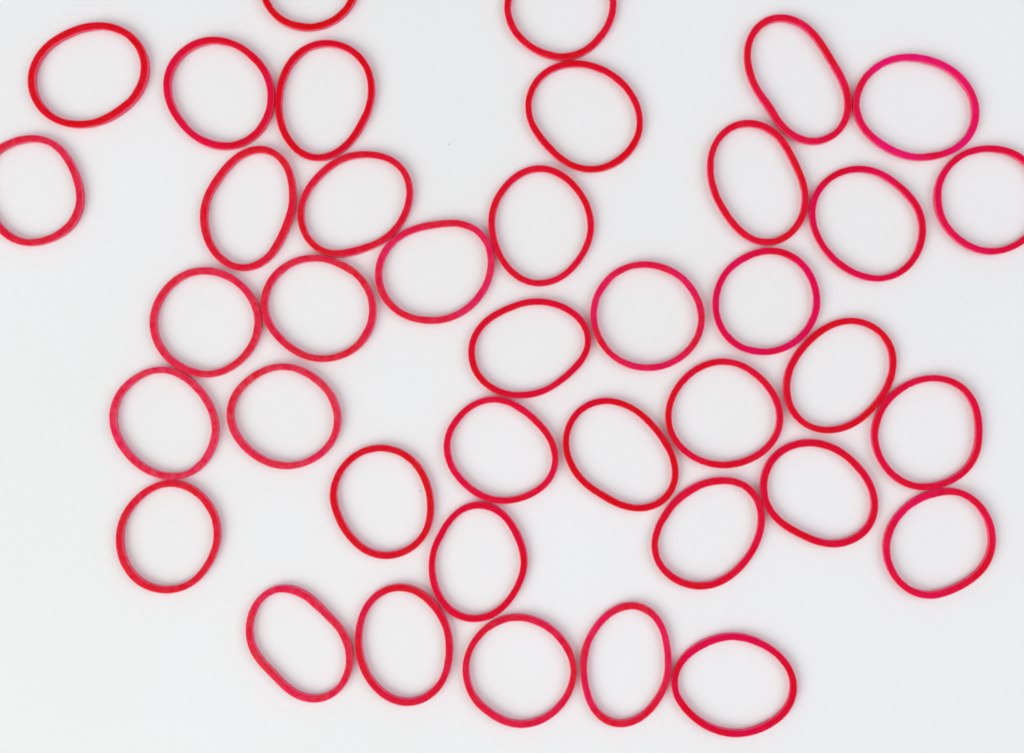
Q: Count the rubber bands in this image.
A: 39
